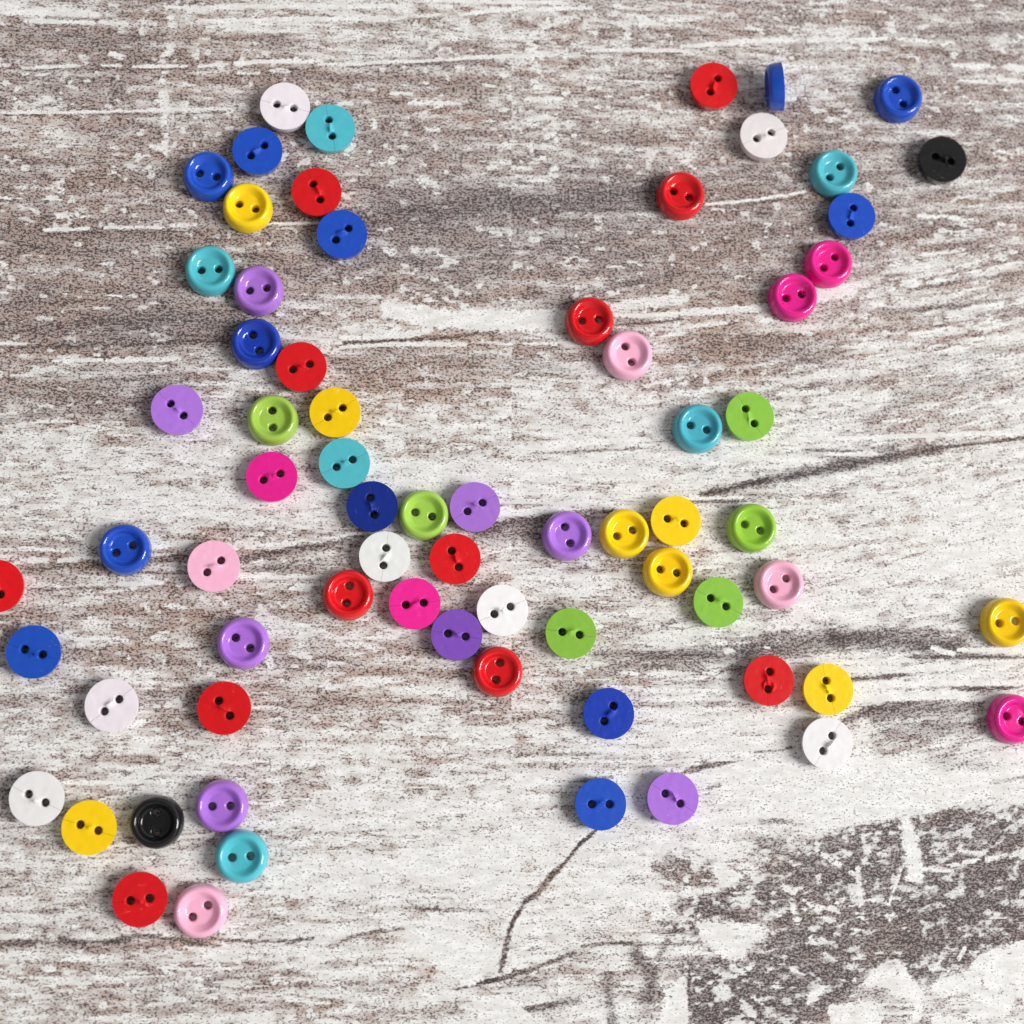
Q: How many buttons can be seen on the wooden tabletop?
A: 70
